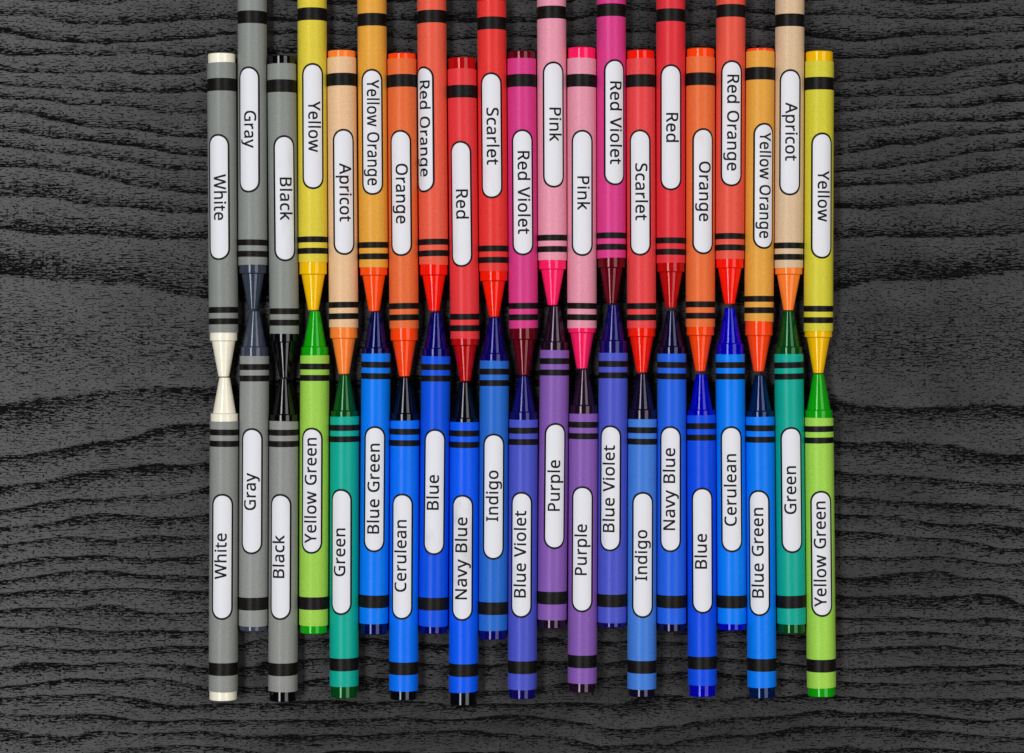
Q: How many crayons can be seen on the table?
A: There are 42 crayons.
